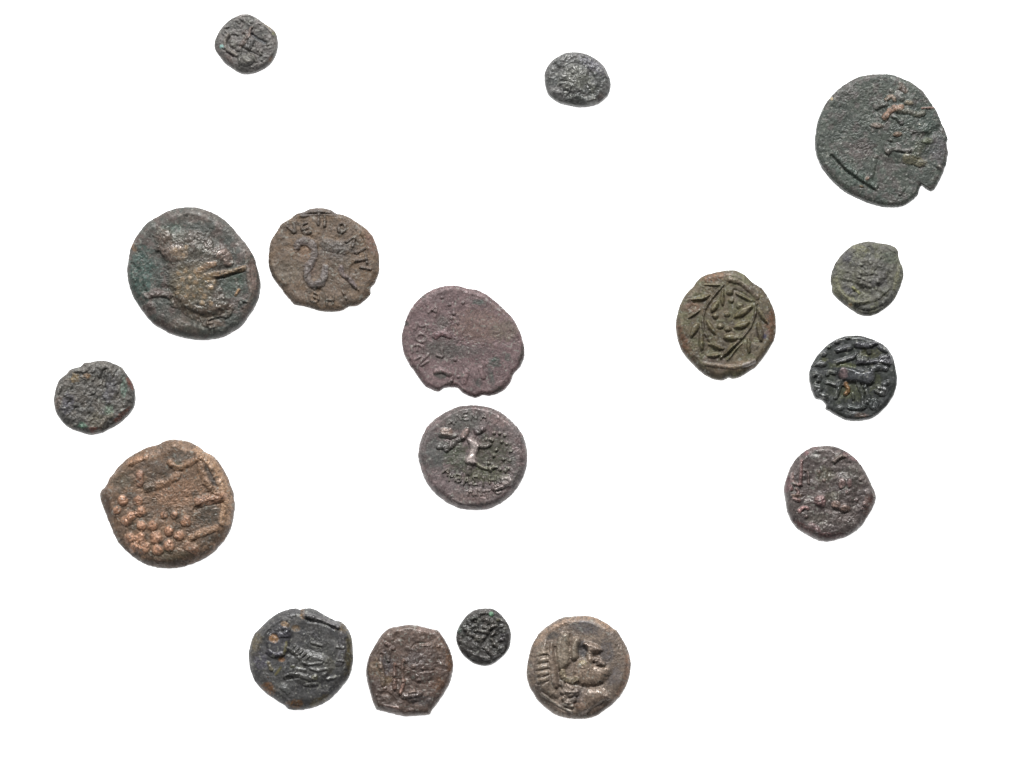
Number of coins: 17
